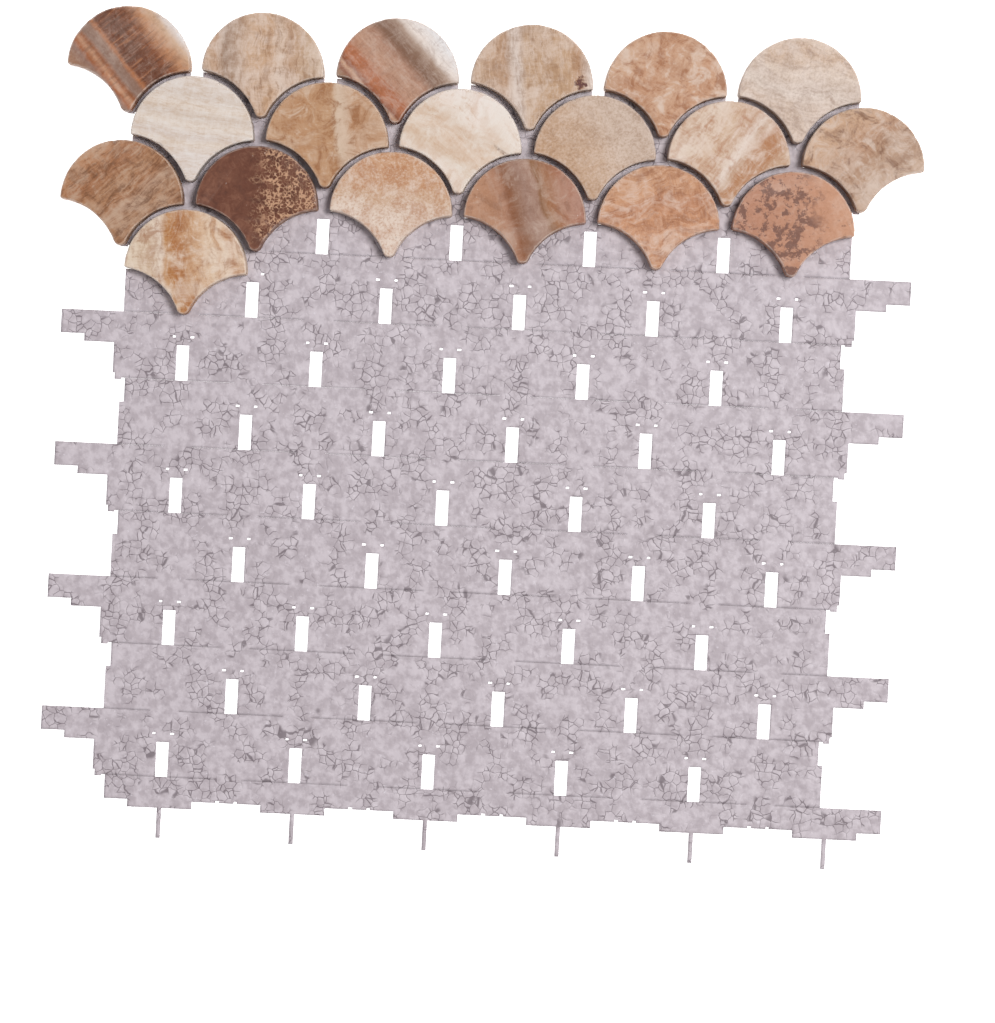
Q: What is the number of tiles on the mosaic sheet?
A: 19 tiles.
